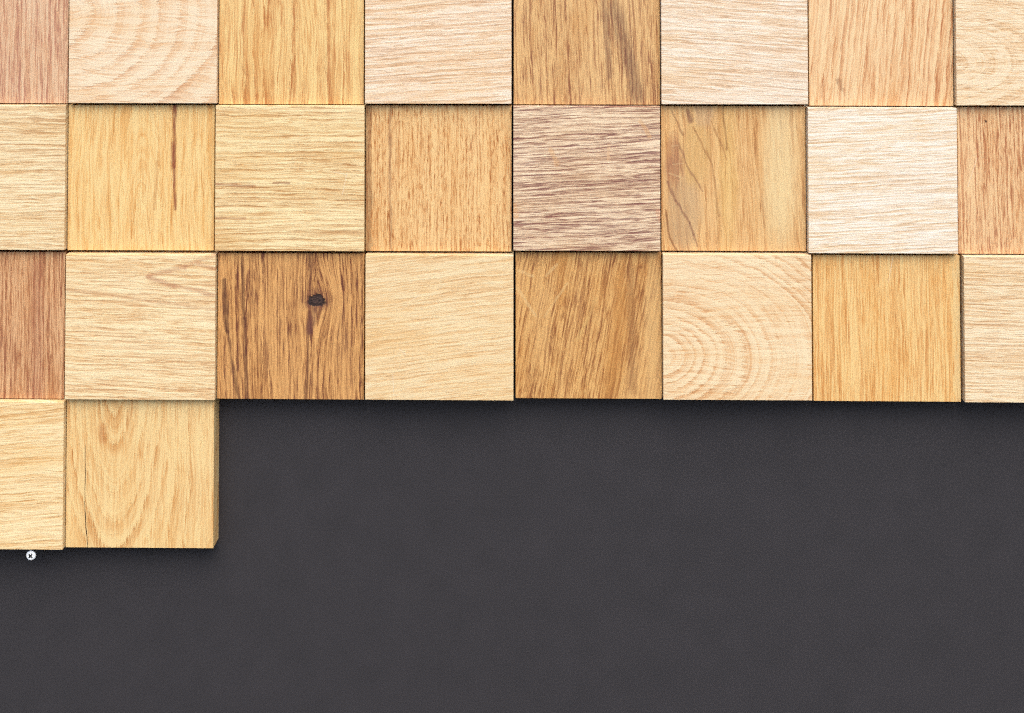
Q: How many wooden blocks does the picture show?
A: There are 26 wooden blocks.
